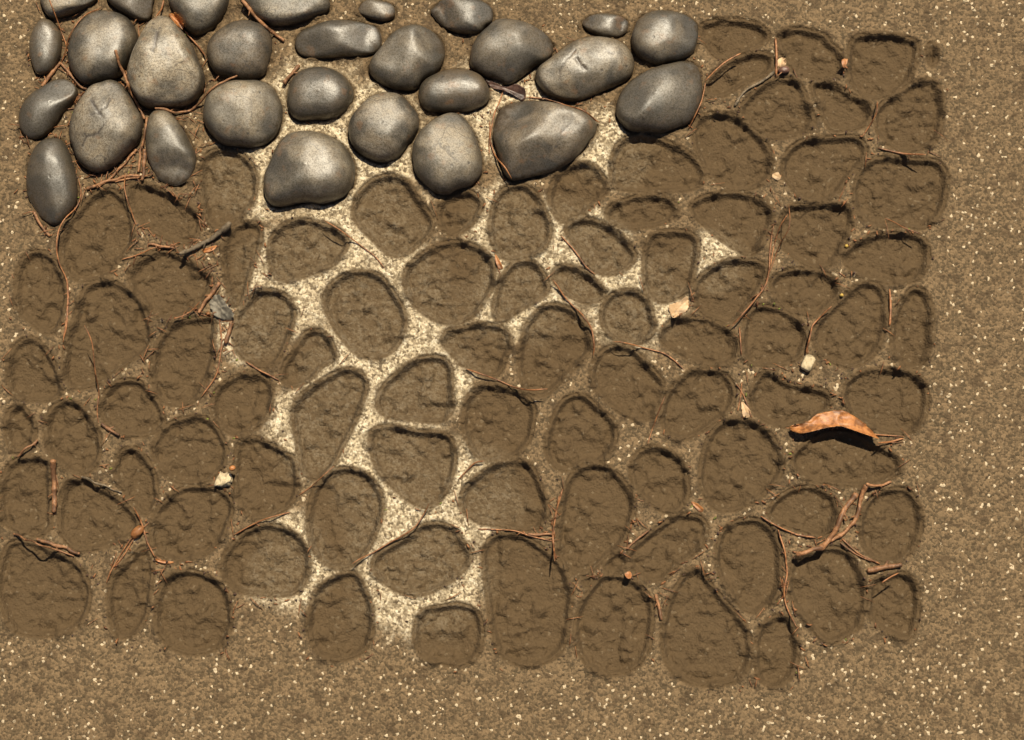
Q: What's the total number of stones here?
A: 28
